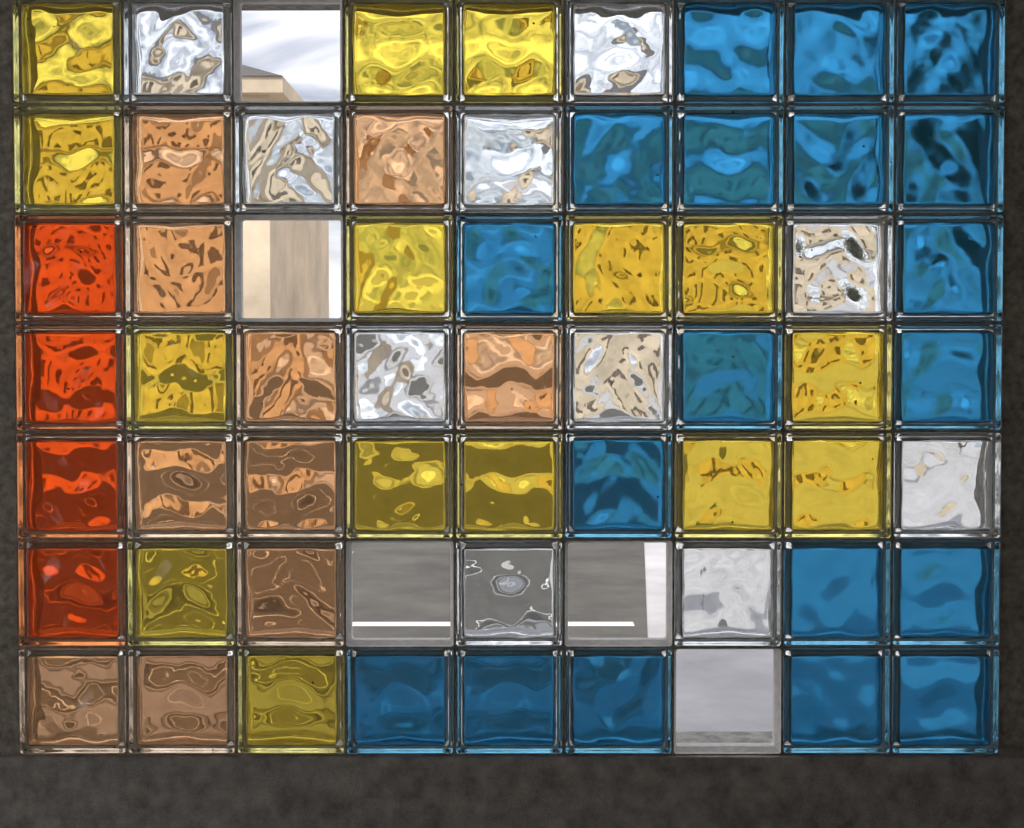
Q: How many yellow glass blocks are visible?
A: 15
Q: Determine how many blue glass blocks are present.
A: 19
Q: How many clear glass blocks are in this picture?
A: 10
